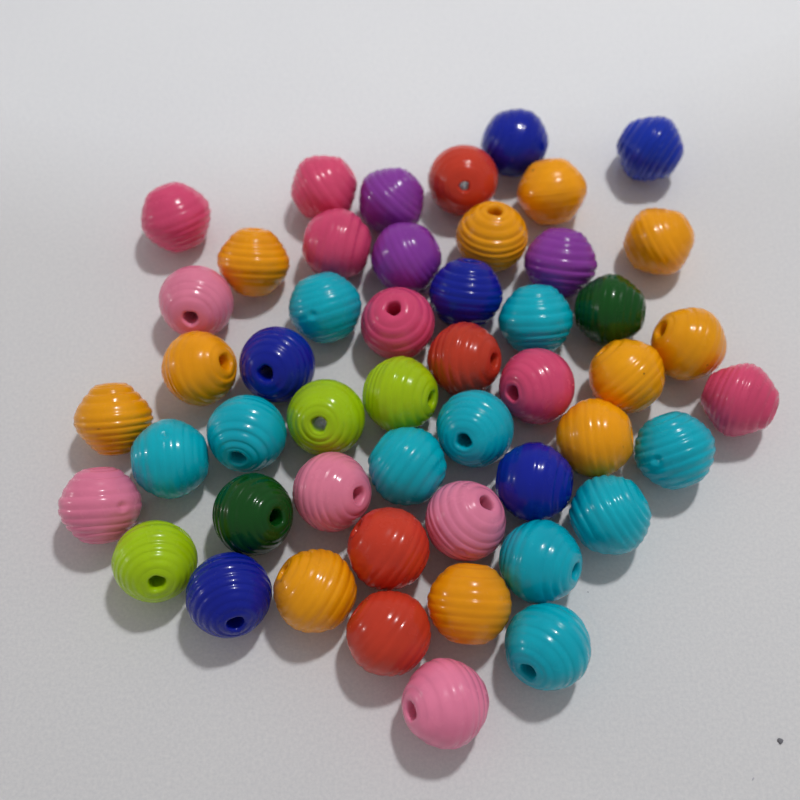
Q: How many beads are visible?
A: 50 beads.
